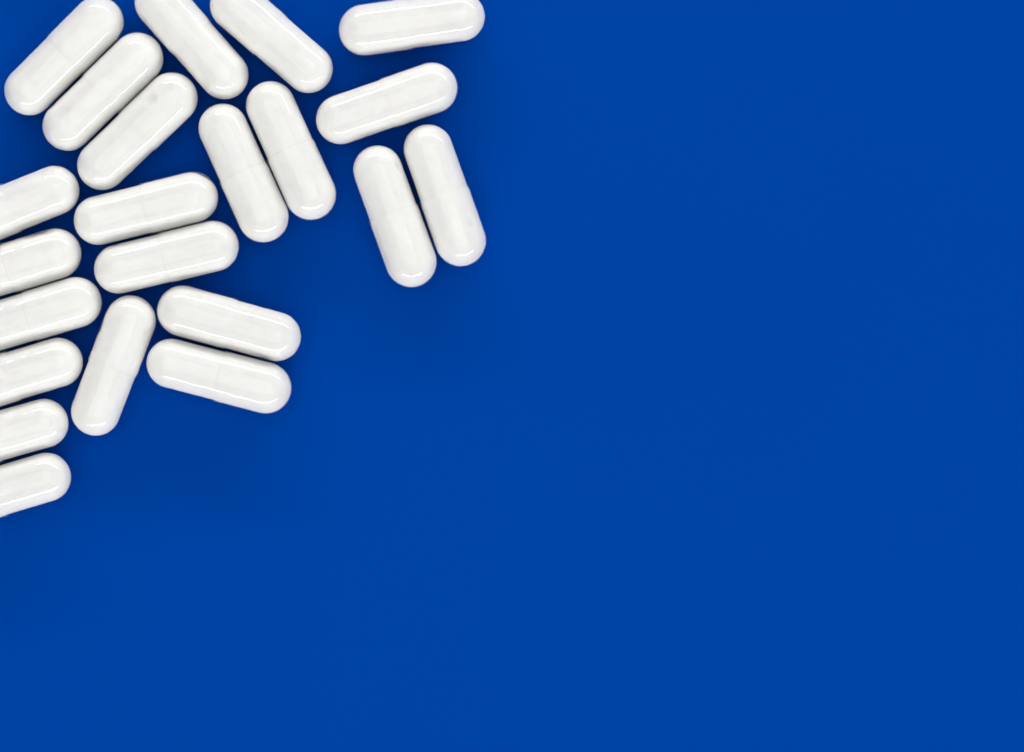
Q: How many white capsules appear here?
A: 22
